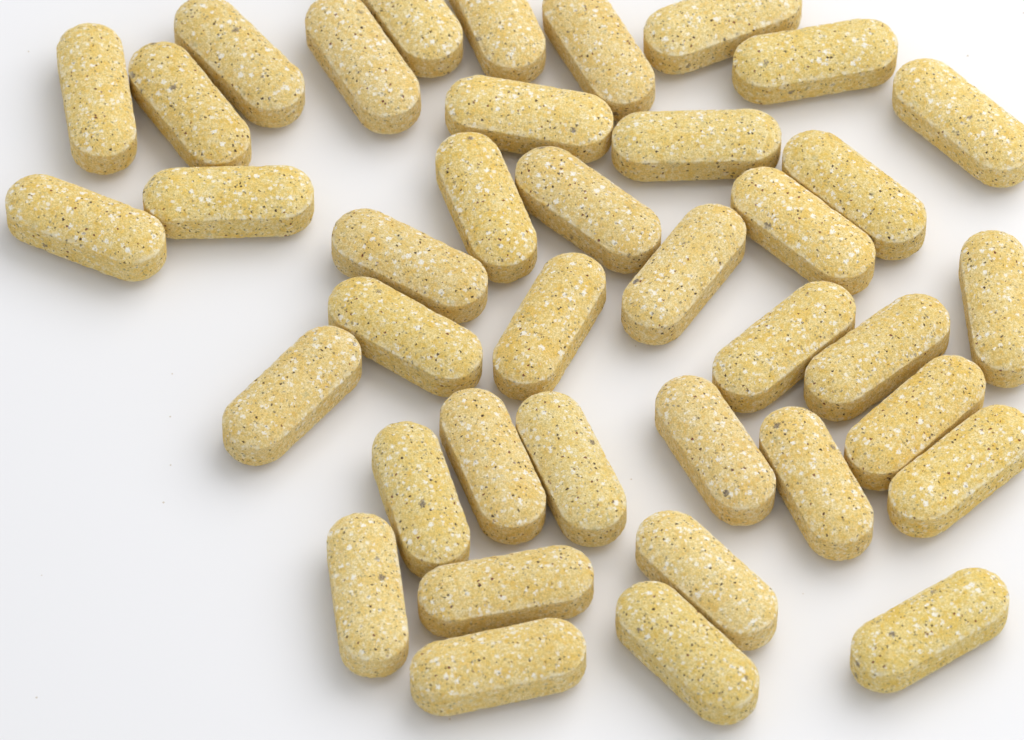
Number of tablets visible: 39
